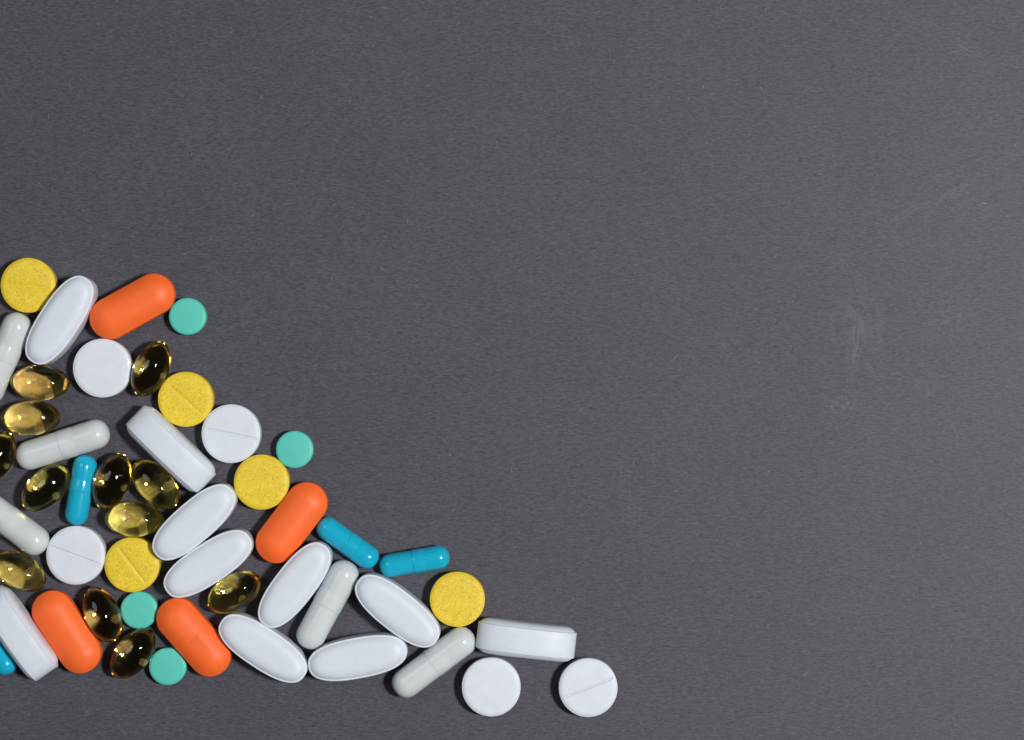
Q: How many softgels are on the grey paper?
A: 12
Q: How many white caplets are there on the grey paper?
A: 10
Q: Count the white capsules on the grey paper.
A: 5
